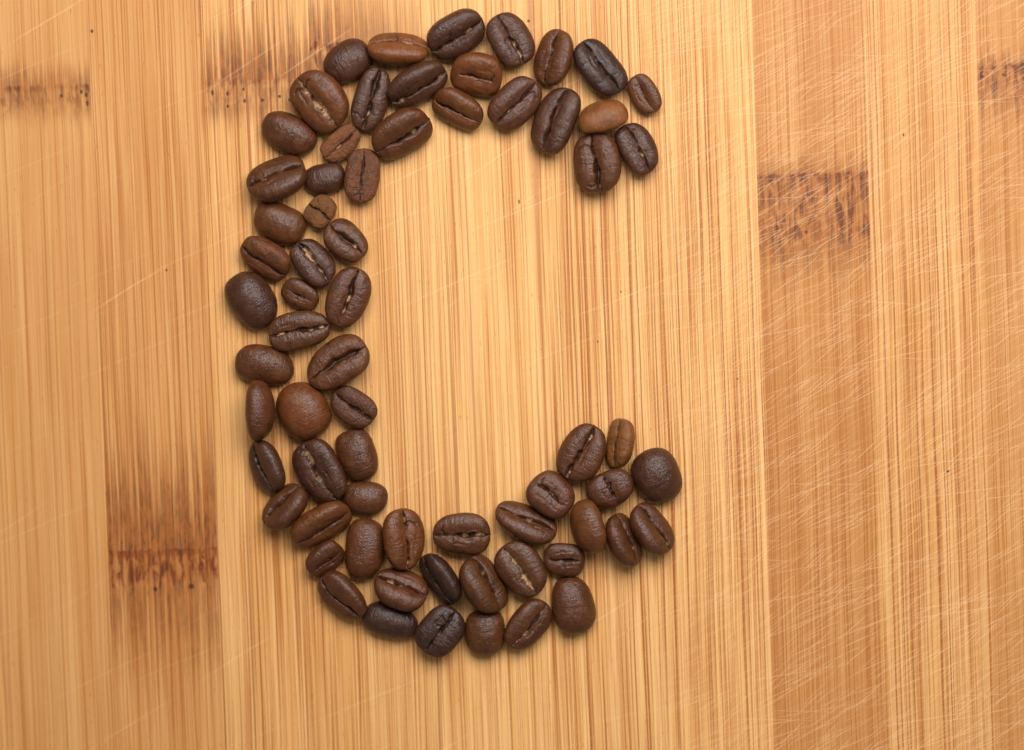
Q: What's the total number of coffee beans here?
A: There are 67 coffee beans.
